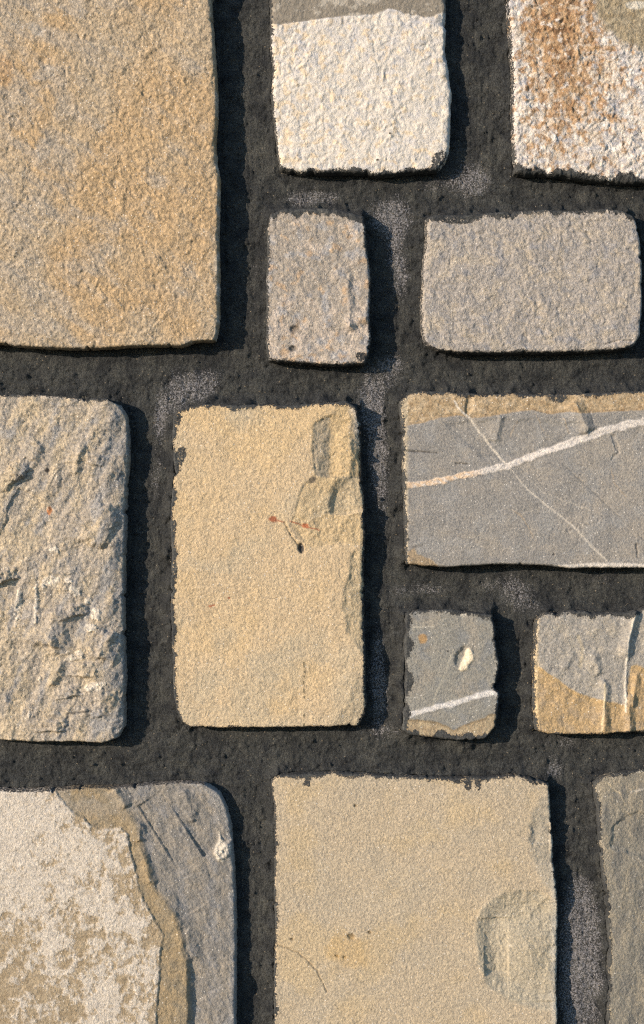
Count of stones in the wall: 13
